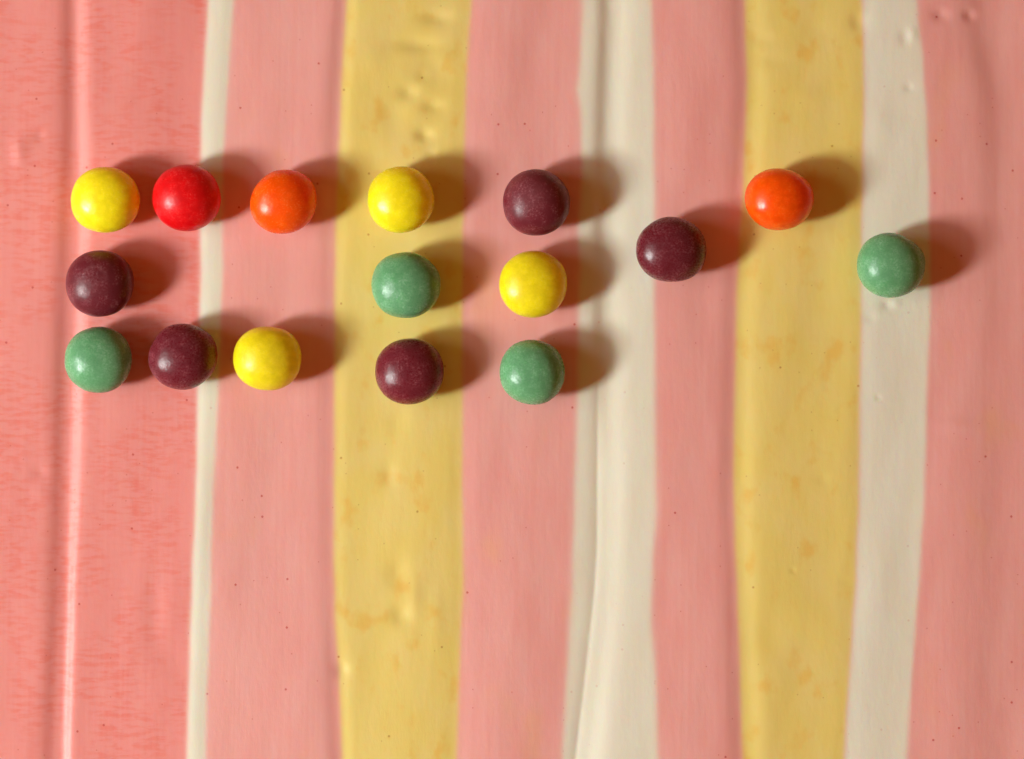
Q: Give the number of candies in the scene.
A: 16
